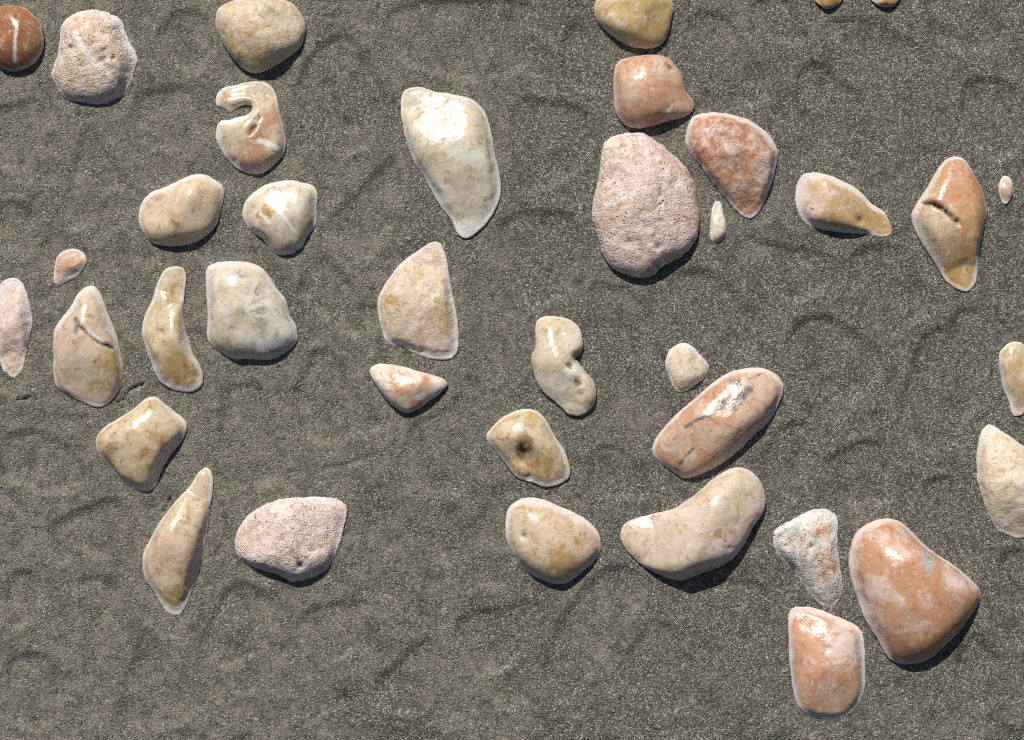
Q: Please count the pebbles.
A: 38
